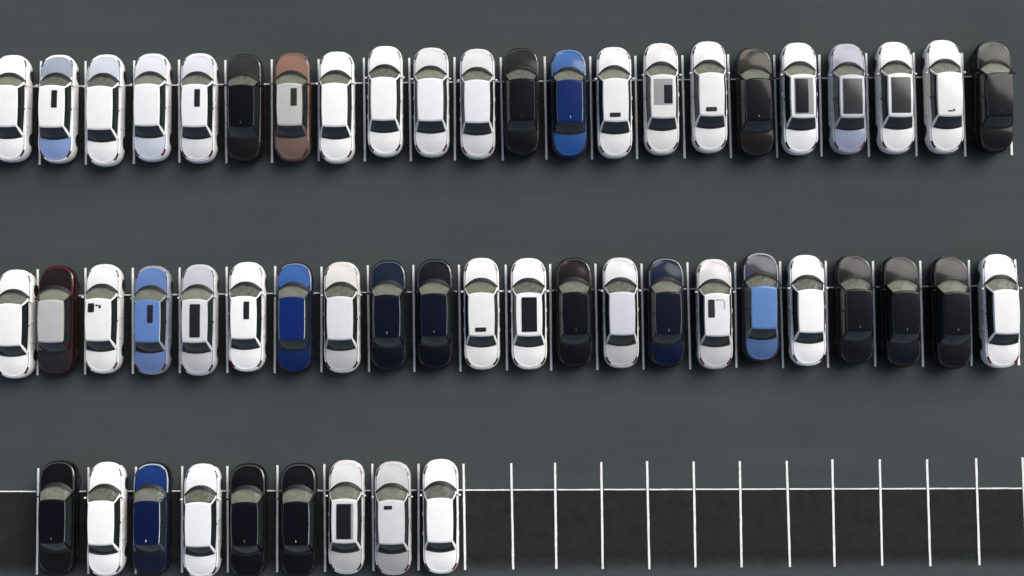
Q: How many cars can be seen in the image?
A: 53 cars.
